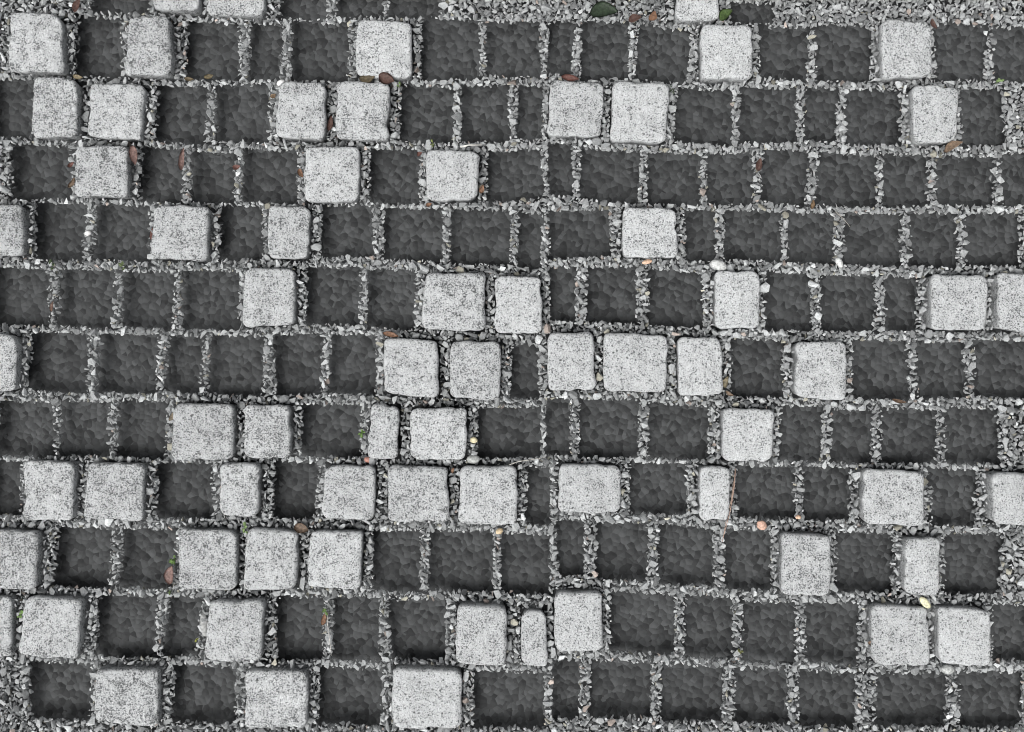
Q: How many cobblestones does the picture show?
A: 67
